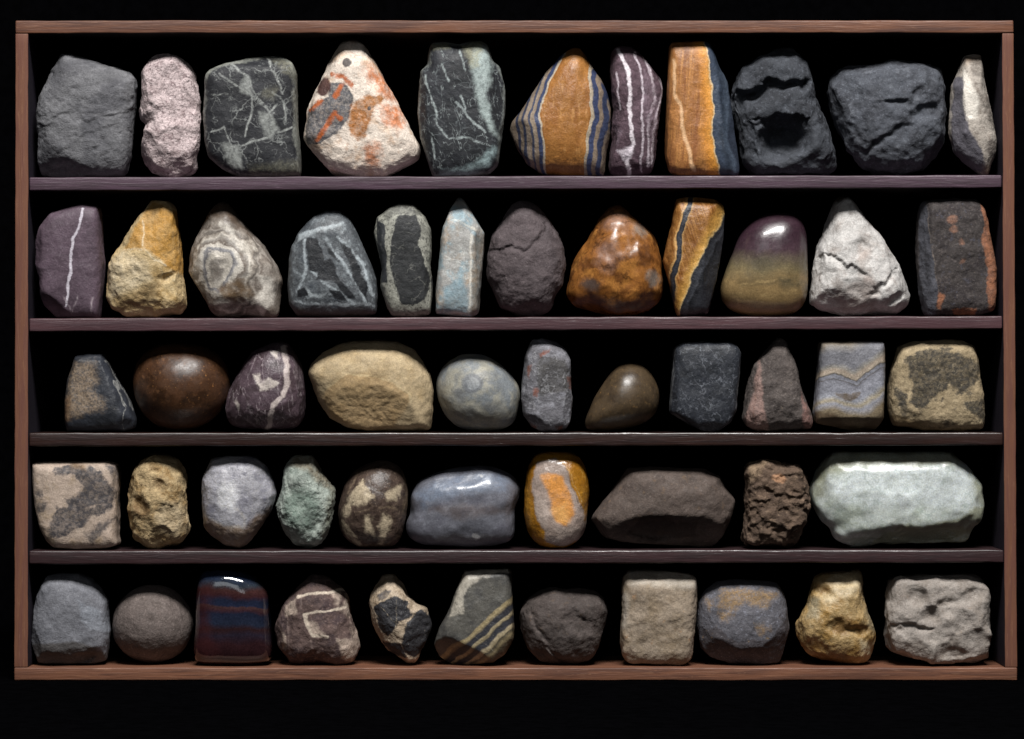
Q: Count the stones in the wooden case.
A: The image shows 55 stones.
